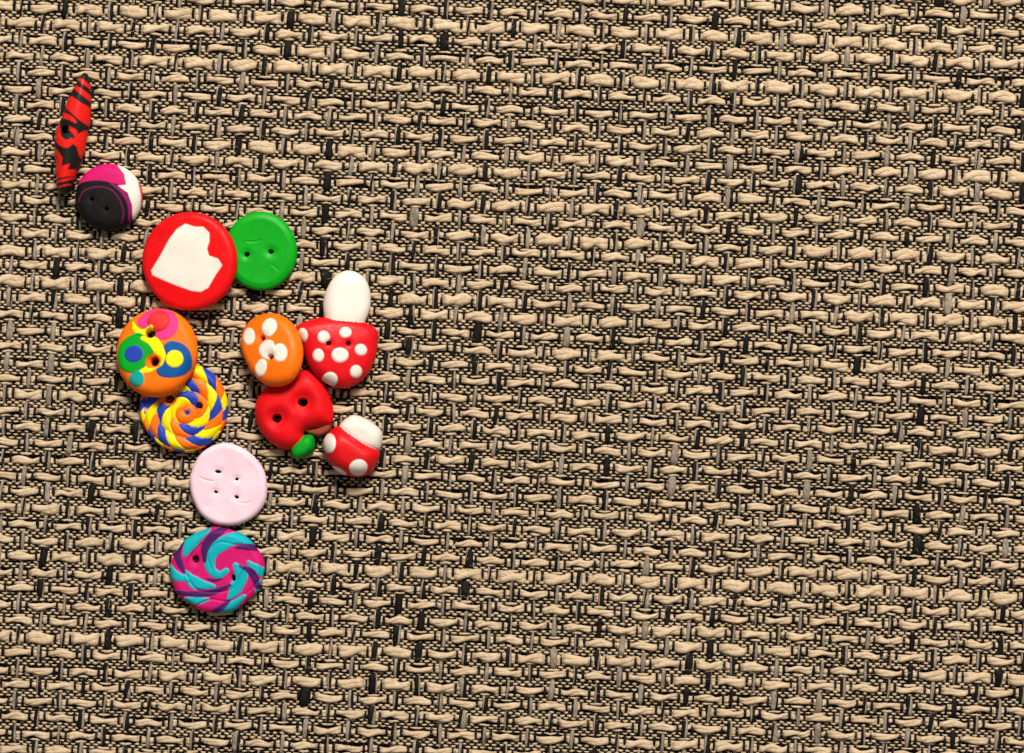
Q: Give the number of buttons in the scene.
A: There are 12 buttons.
